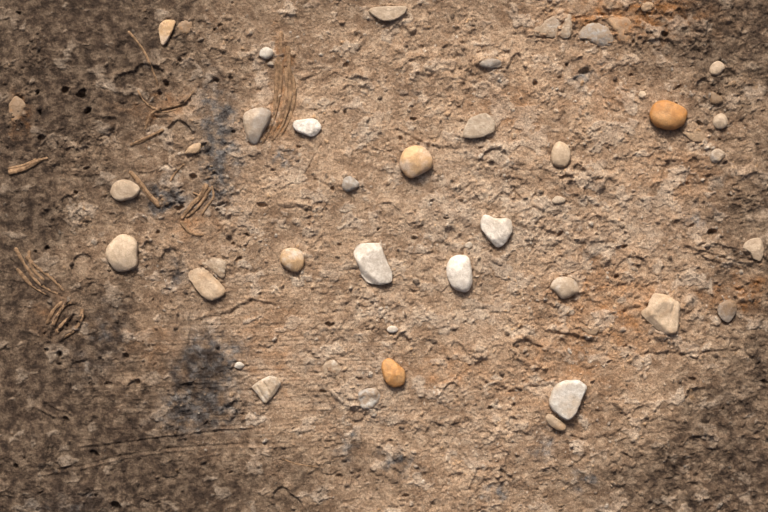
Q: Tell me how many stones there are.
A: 49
